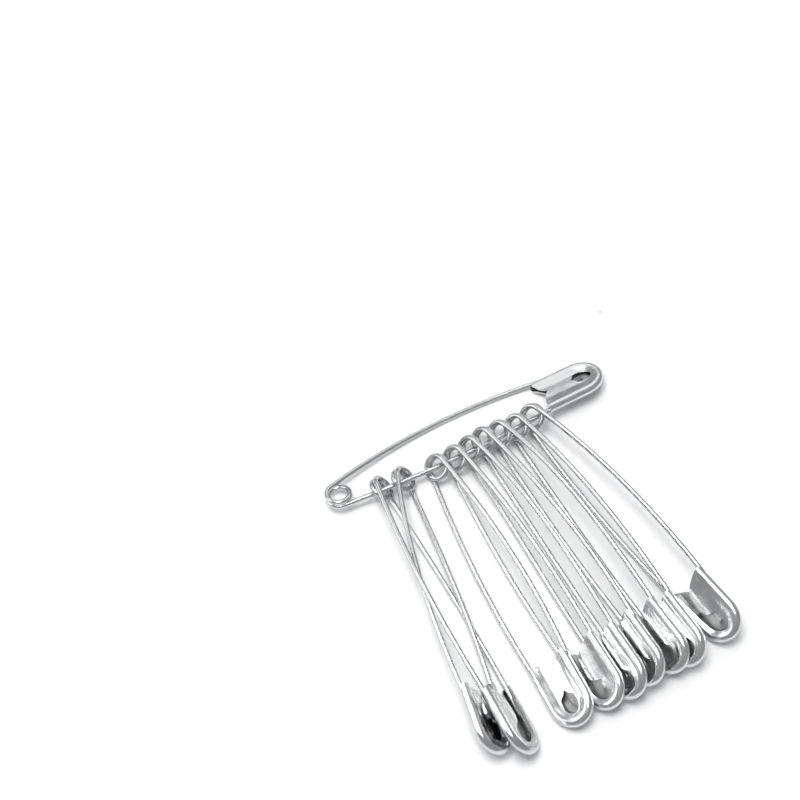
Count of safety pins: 10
